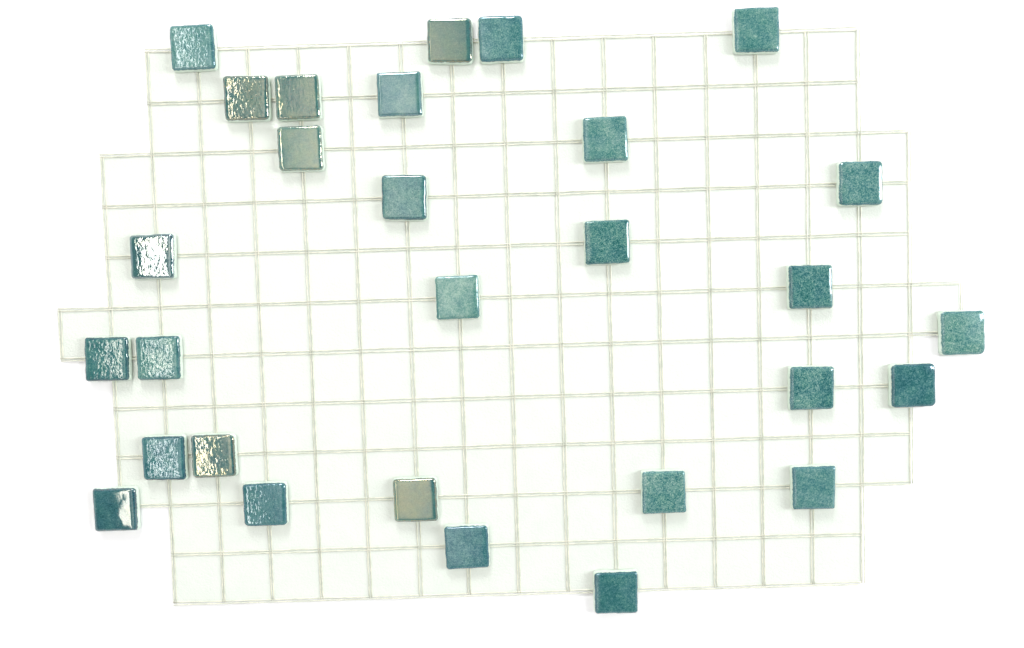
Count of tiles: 29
